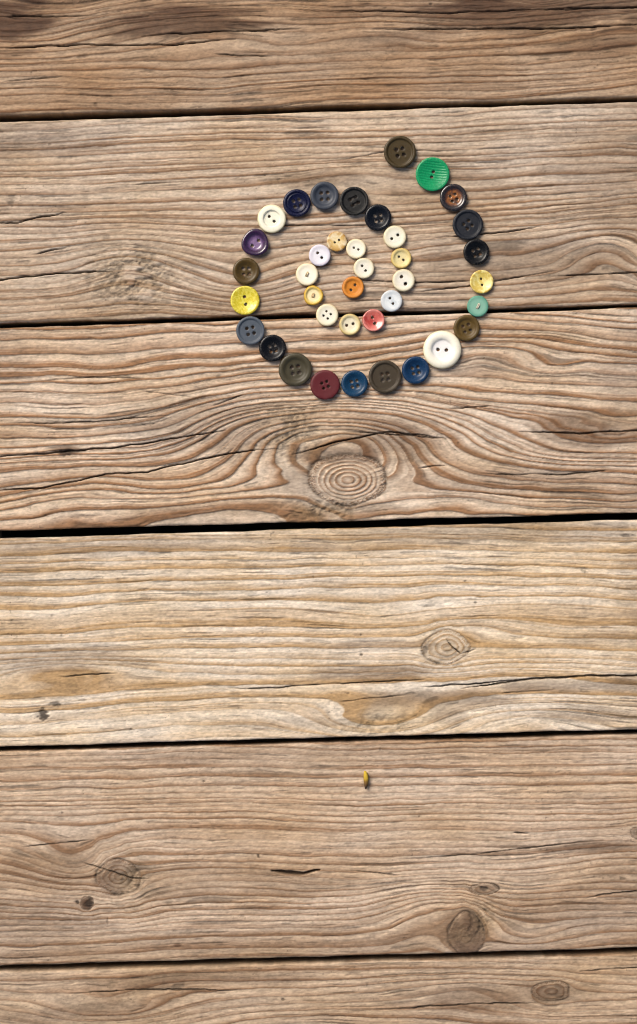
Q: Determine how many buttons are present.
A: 38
